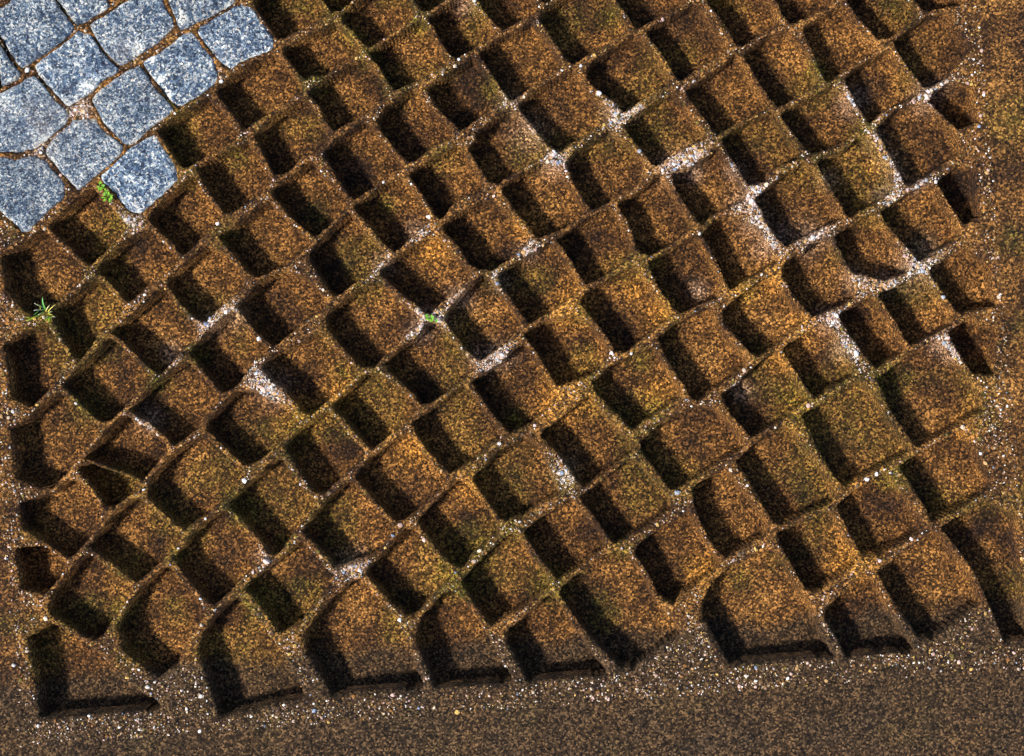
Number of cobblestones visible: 13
